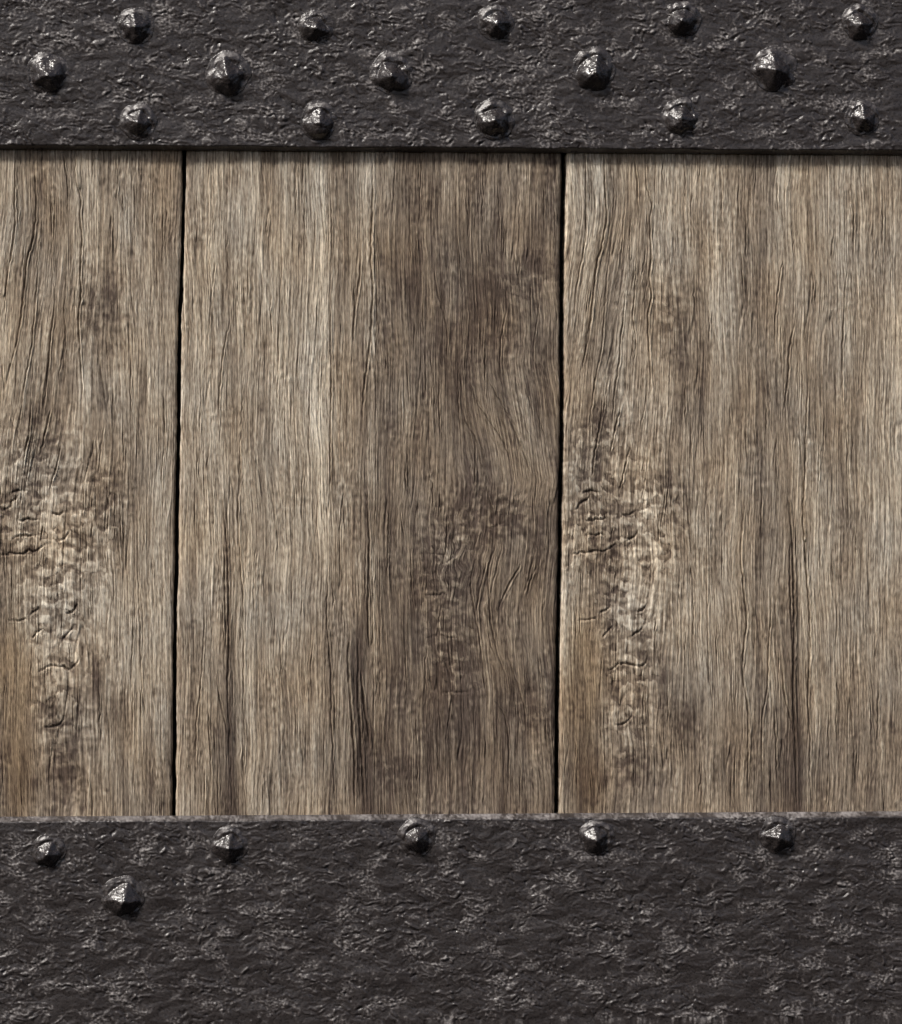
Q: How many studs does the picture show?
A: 21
